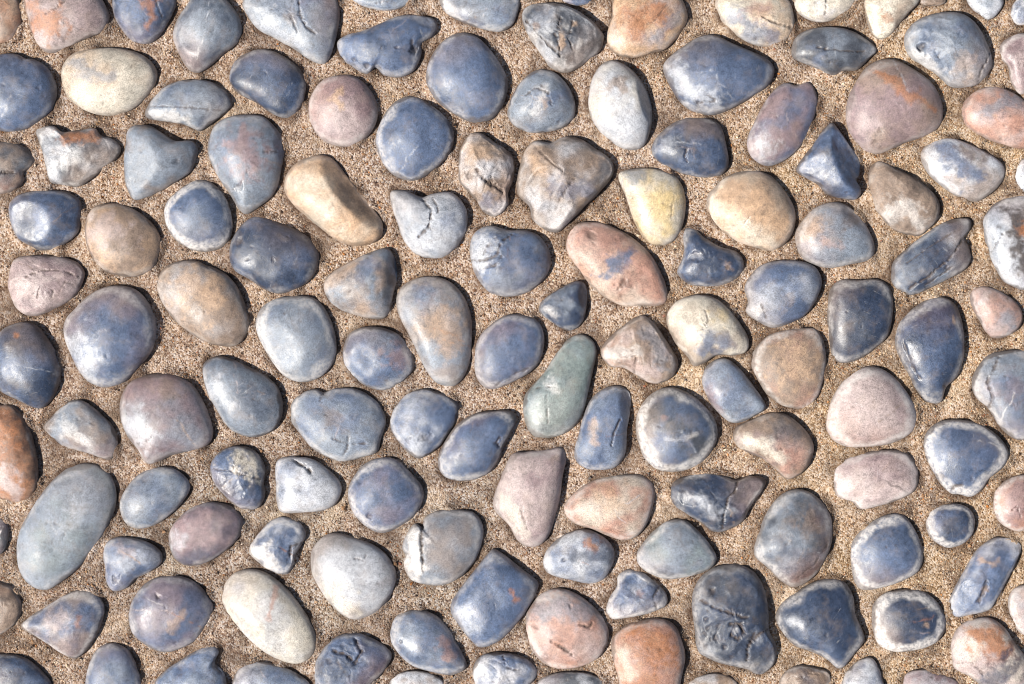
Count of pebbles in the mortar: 138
